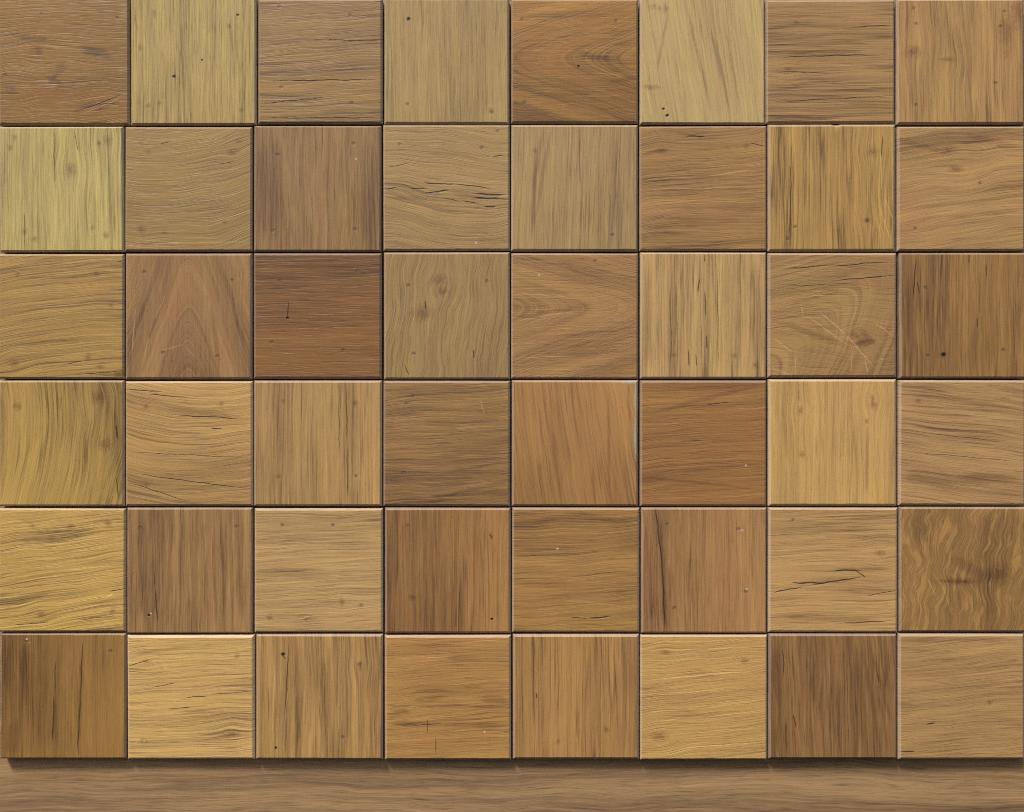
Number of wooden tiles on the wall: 48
